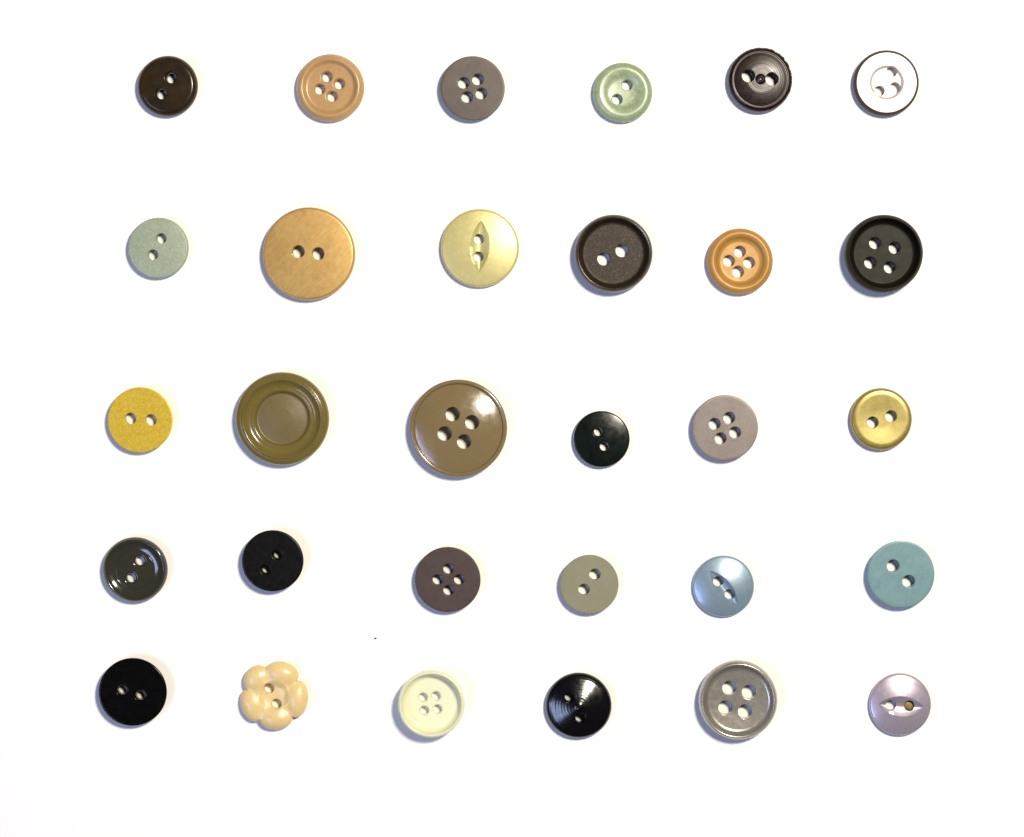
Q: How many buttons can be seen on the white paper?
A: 30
